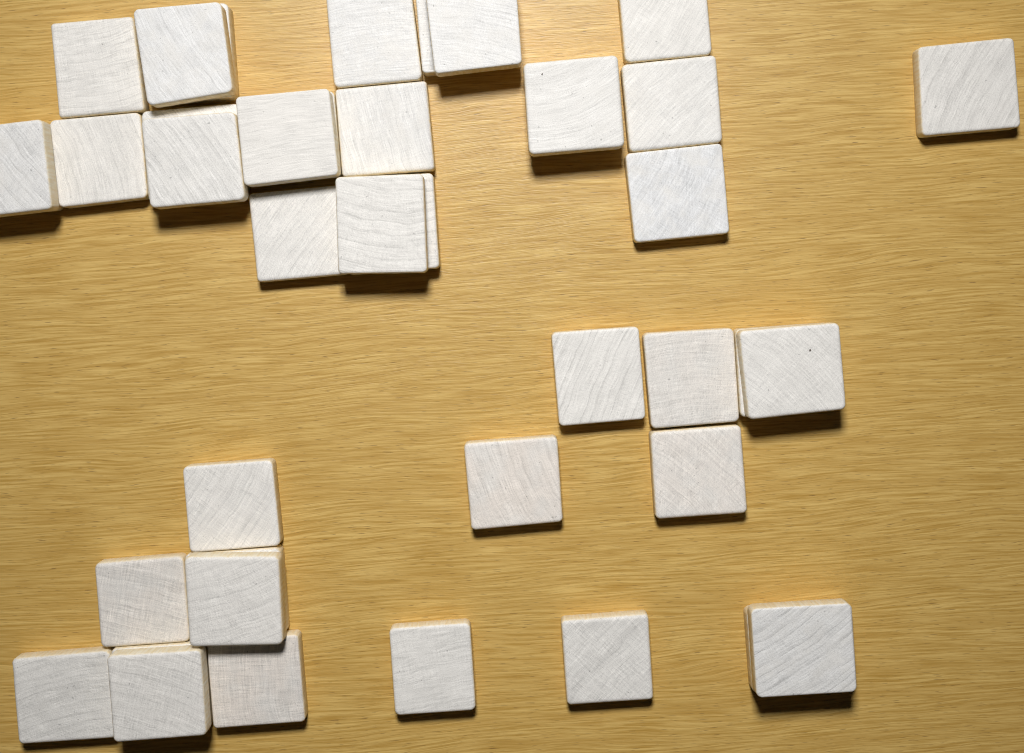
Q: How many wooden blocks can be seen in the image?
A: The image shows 30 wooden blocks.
